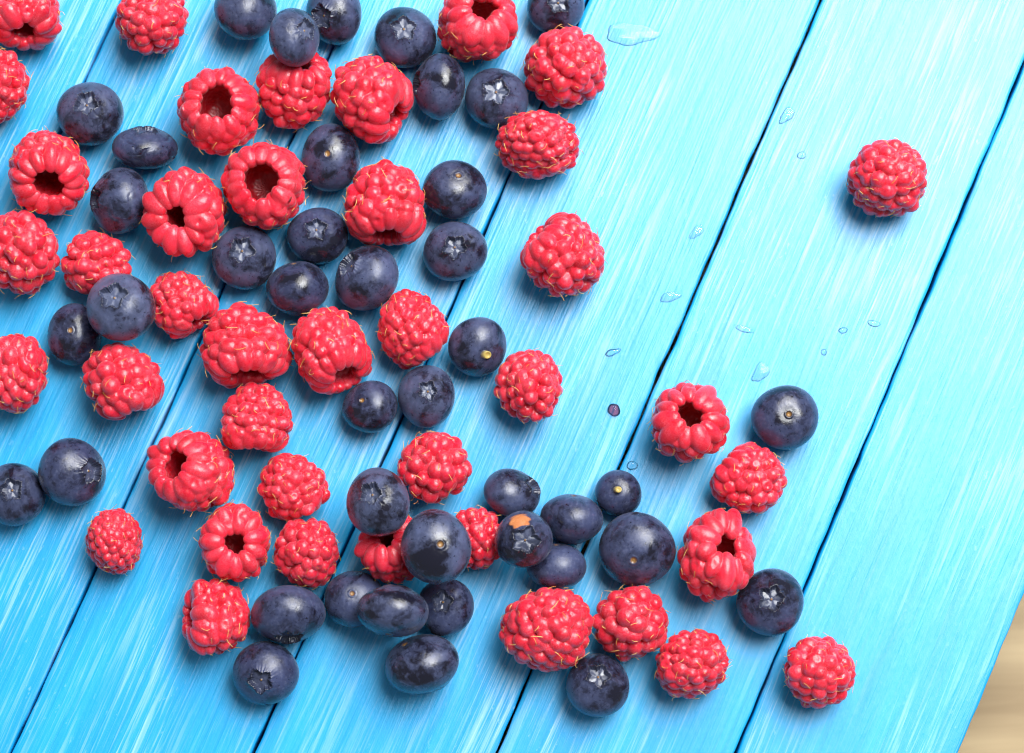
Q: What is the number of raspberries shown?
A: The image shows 41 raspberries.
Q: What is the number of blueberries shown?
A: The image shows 41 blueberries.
